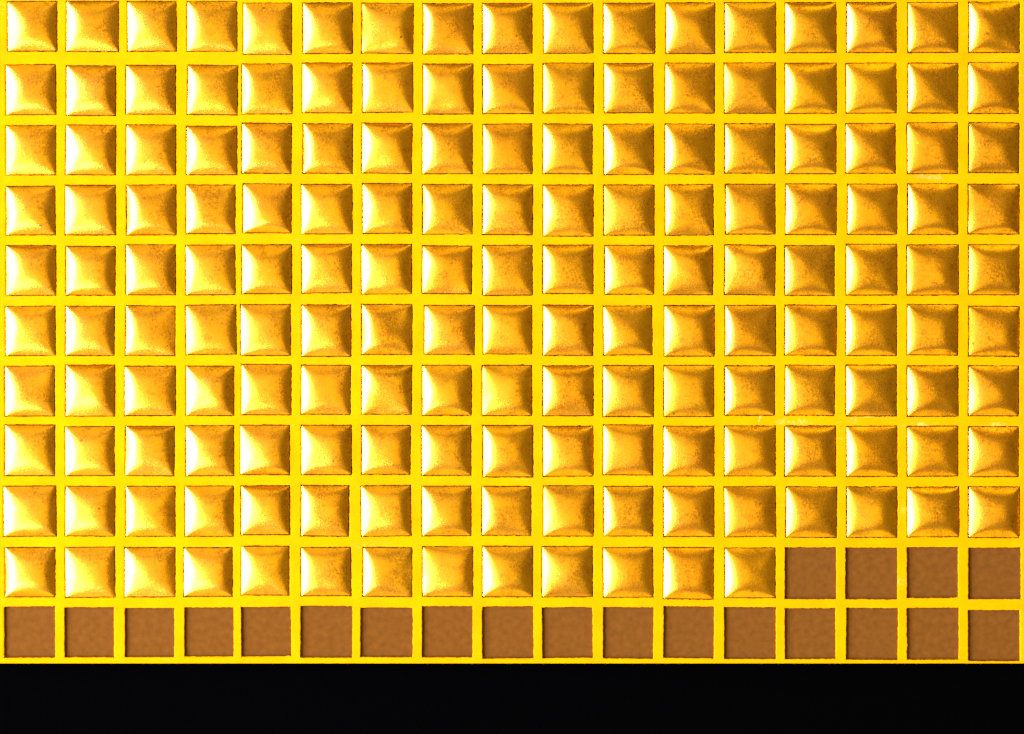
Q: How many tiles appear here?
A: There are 166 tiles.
